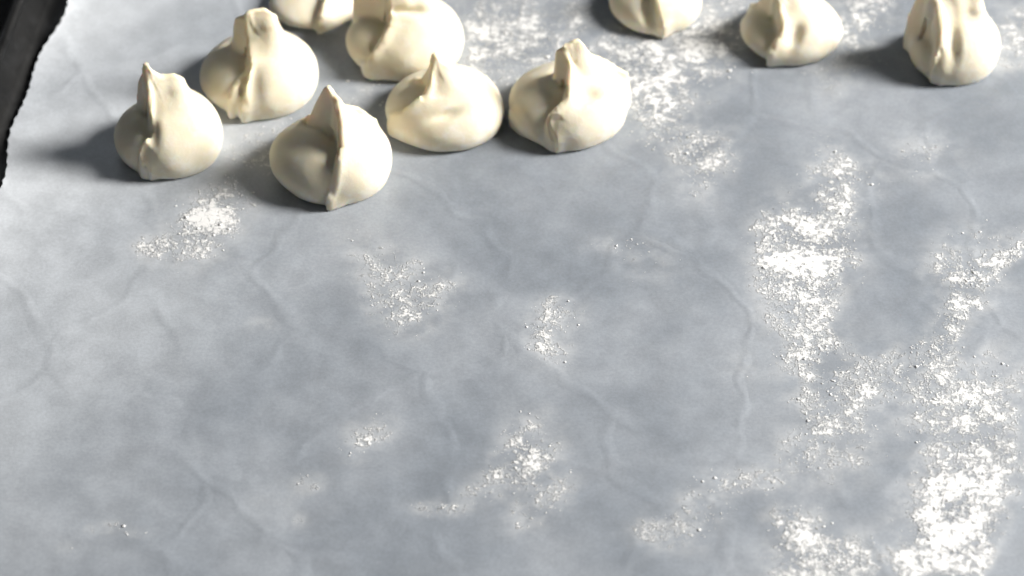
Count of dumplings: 10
